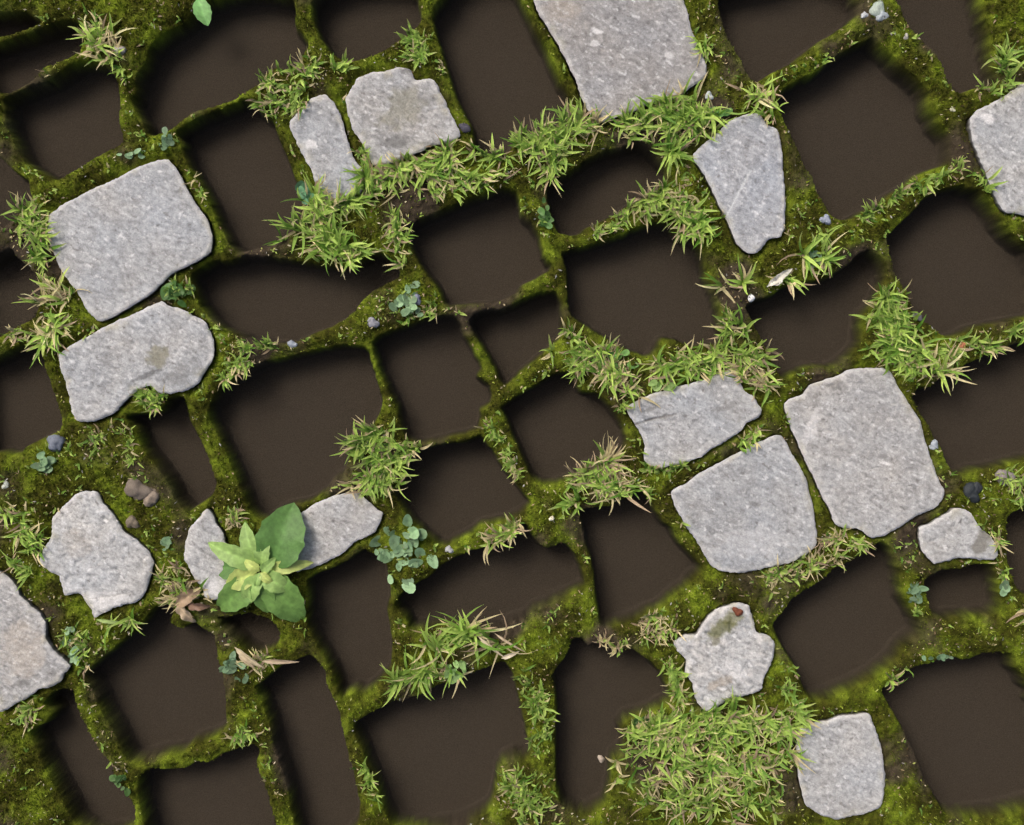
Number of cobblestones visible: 17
